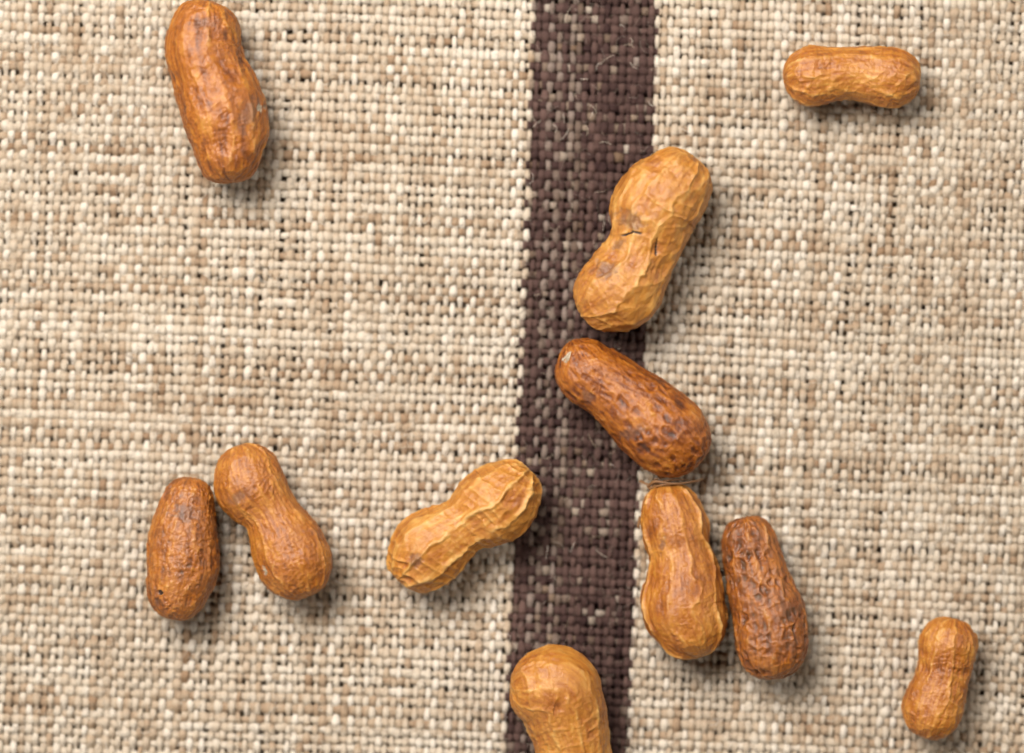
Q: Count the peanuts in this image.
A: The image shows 11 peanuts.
